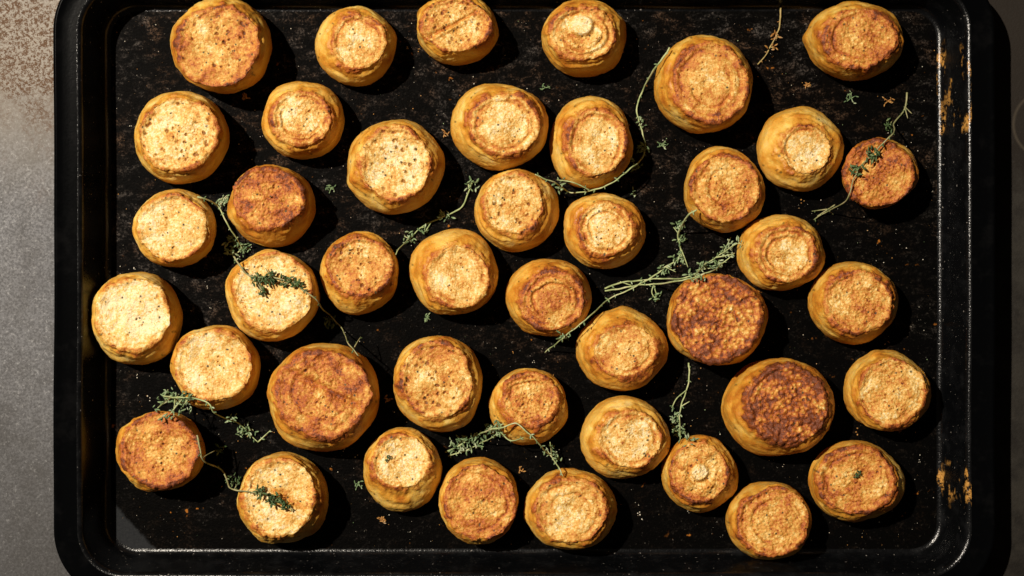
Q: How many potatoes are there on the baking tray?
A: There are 42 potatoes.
